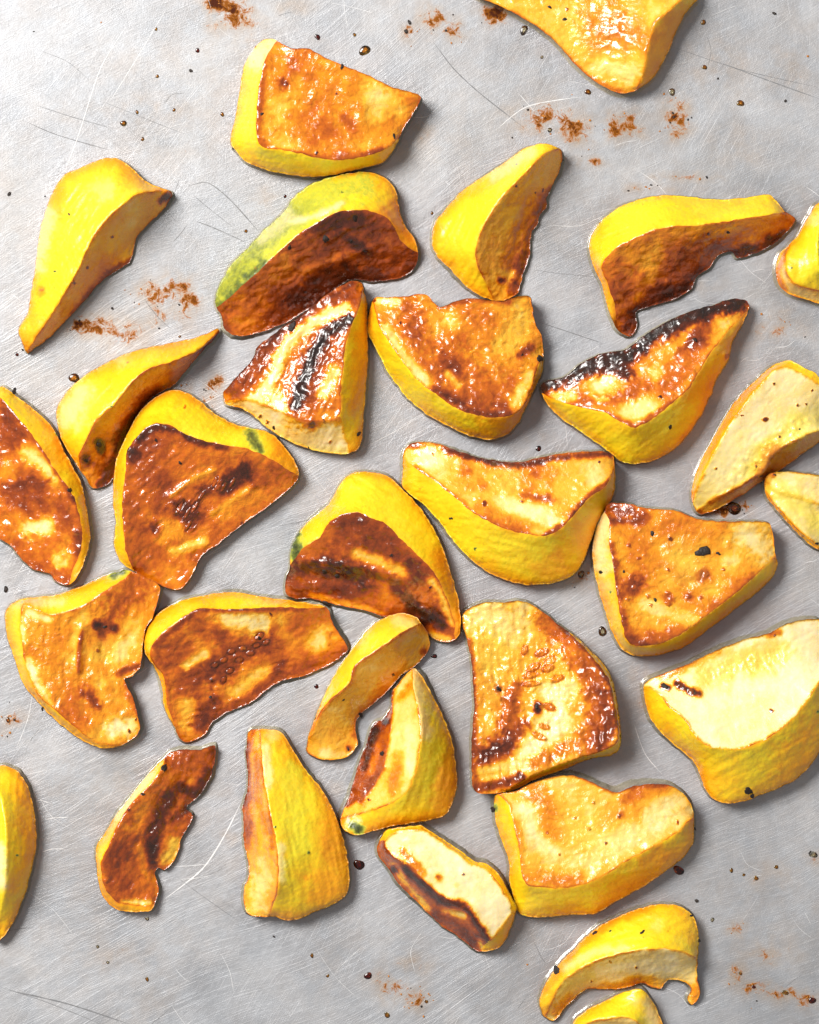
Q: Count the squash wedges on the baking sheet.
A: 31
